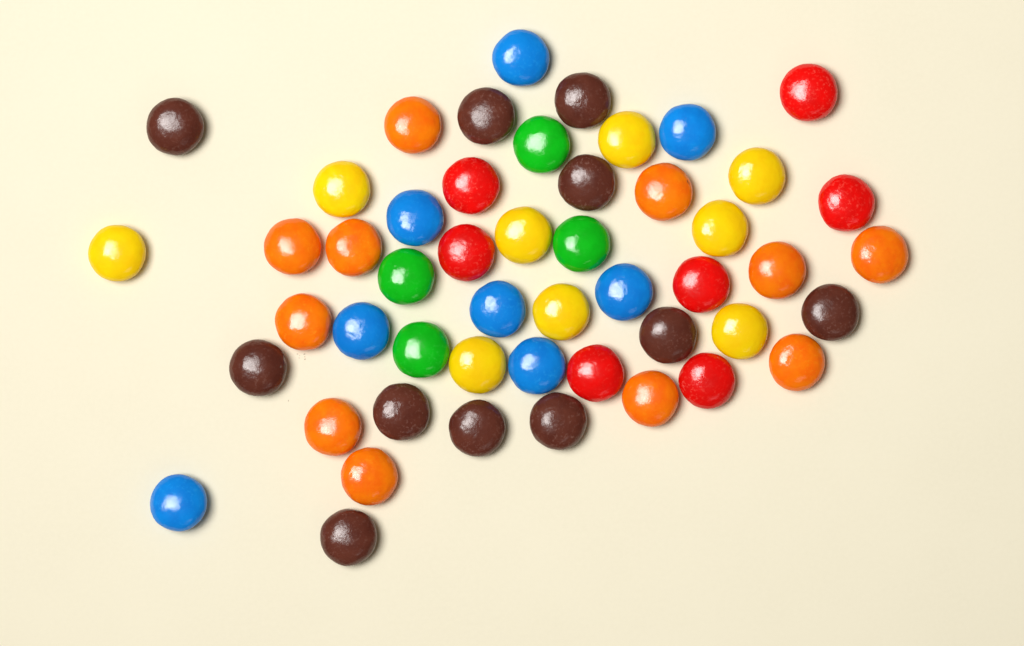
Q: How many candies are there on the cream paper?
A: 50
